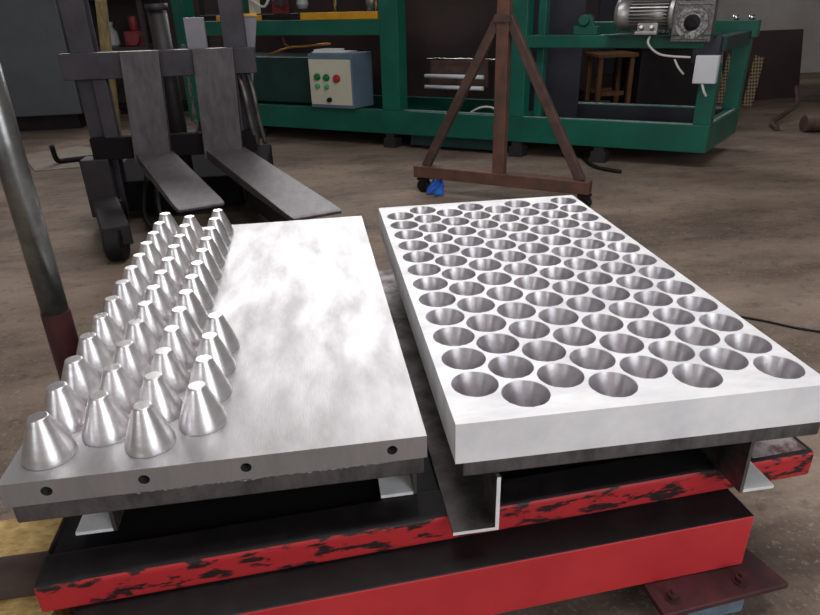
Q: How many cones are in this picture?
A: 42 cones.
